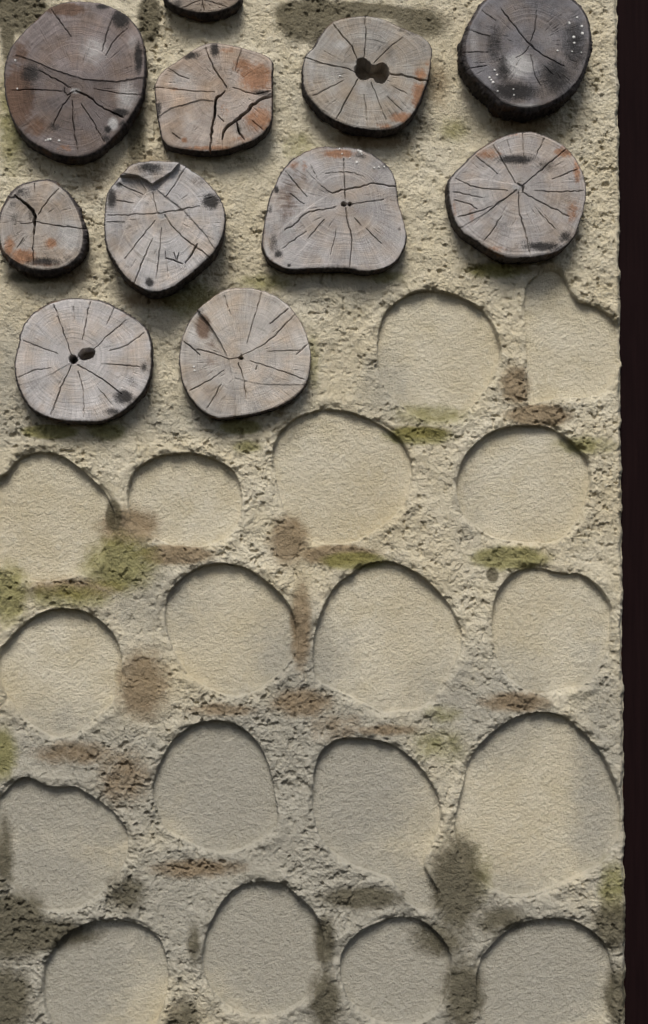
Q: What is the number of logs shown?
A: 11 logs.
